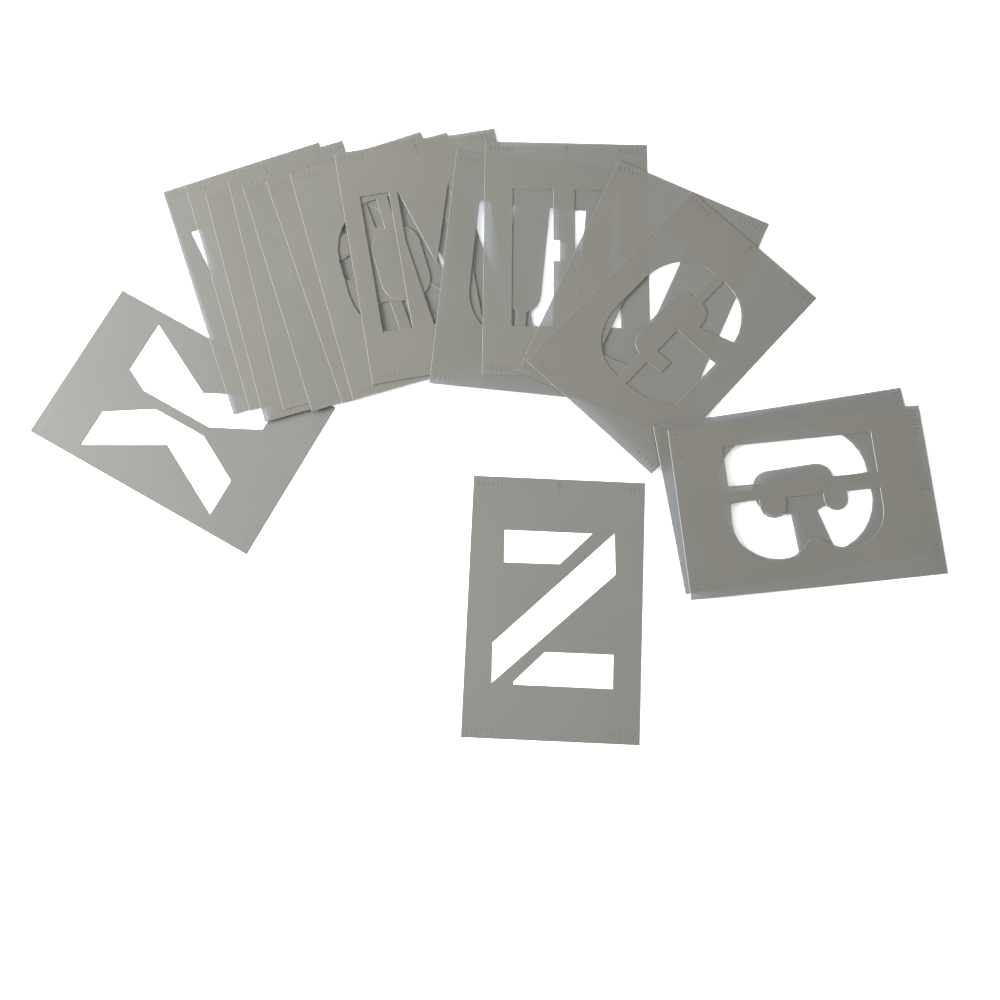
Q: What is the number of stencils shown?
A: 16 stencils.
